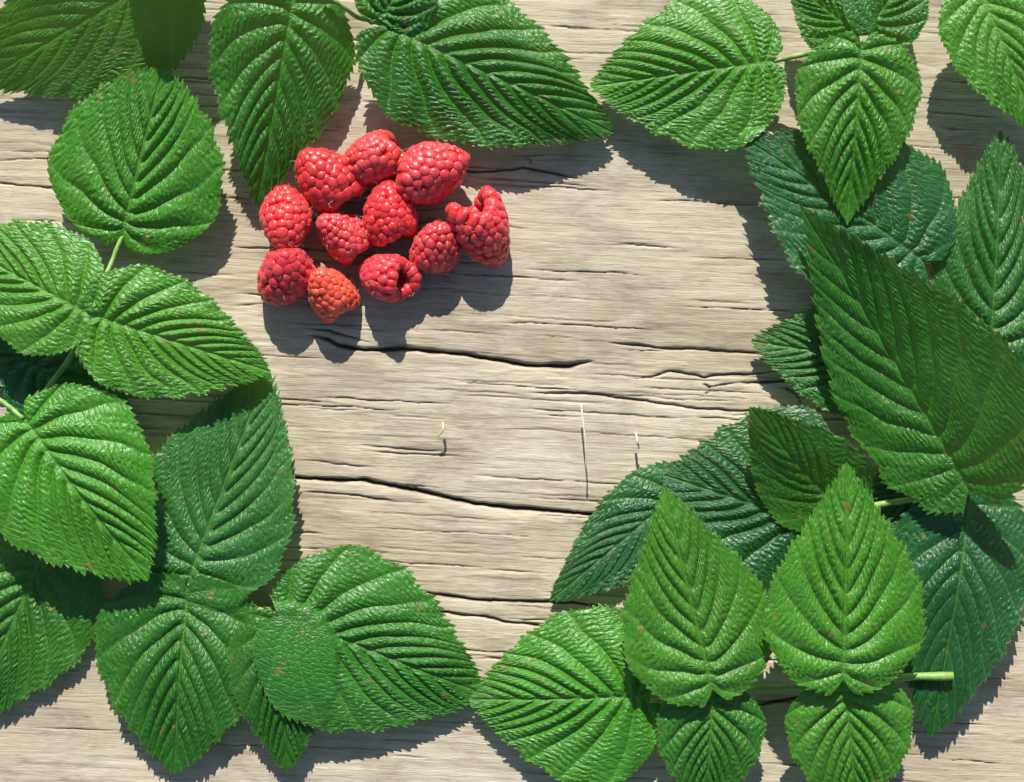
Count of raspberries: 11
